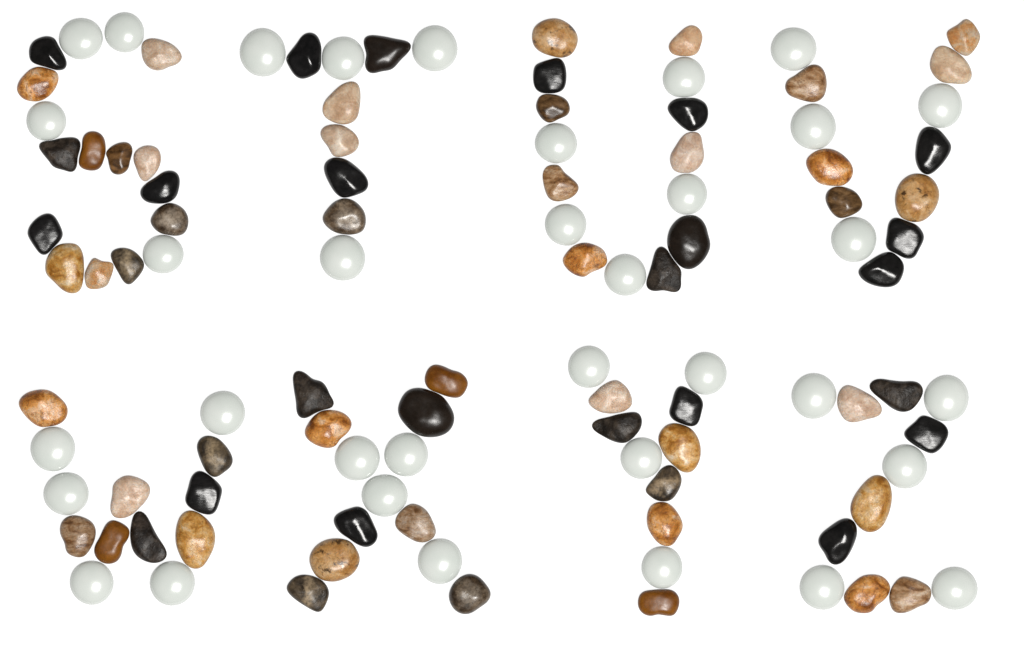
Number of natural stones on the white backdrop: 69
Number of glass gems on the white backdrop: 35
